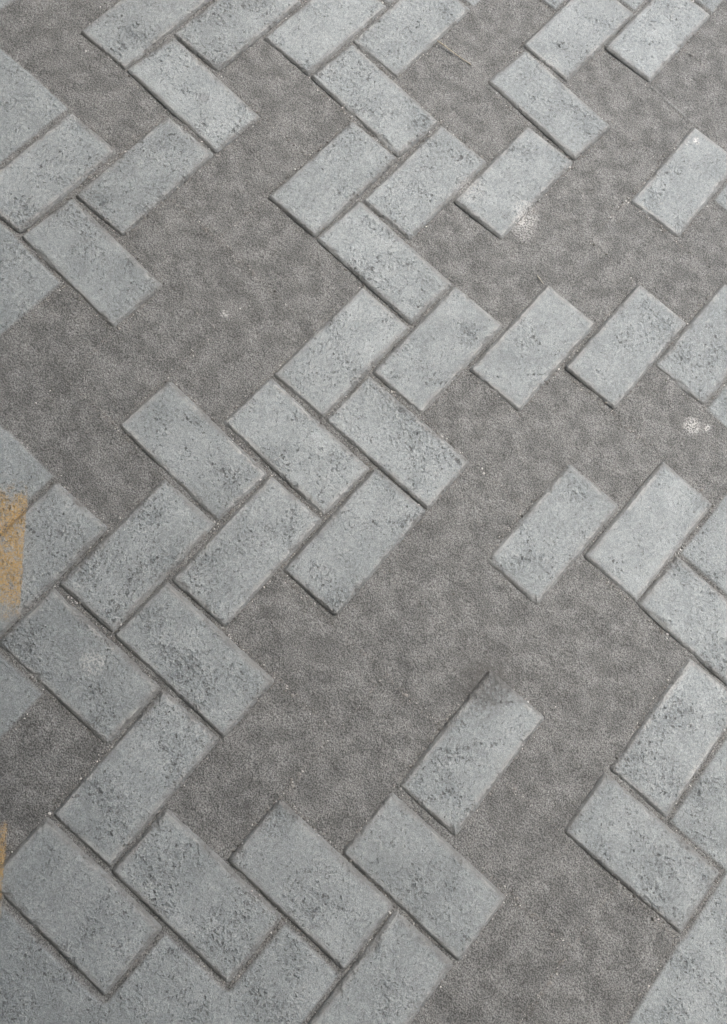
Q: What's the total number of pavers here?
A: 43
